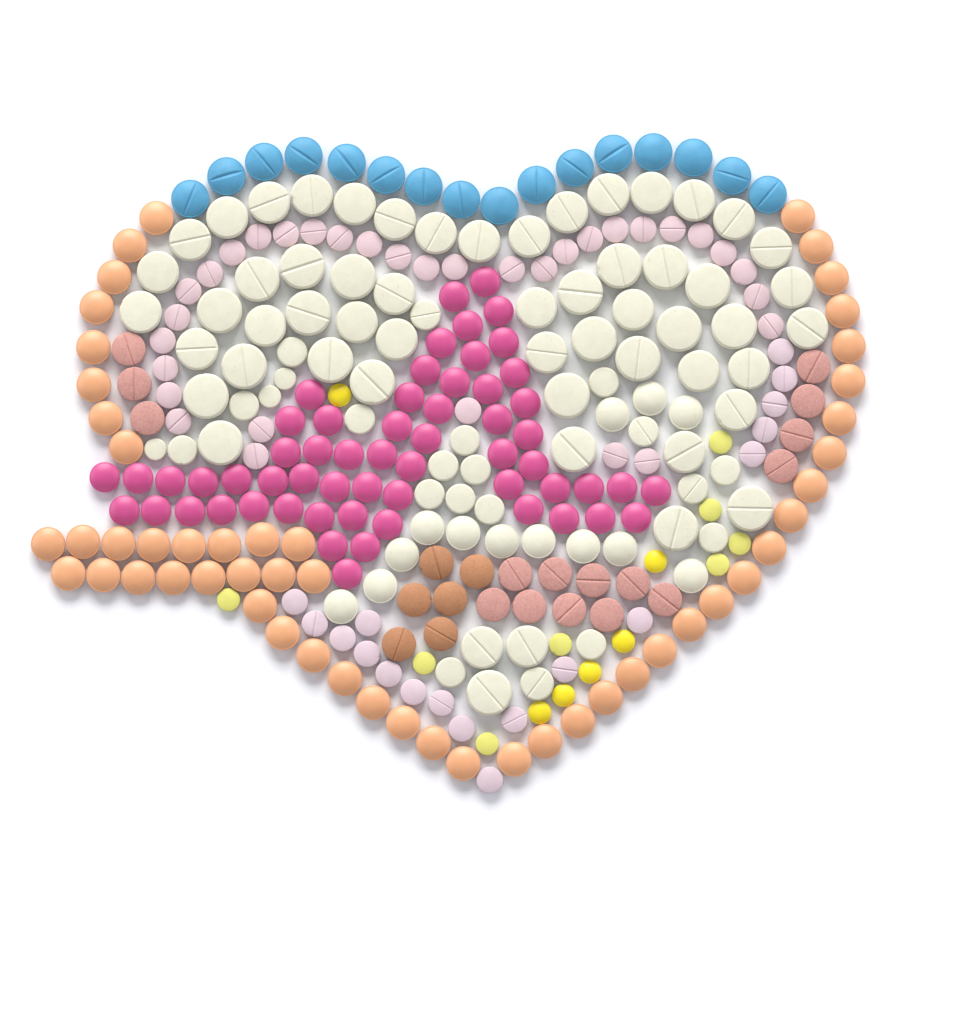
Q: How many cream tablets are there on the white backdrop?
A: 91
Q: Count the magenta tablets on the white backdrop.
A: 59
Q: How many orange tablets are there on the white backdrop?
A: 52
